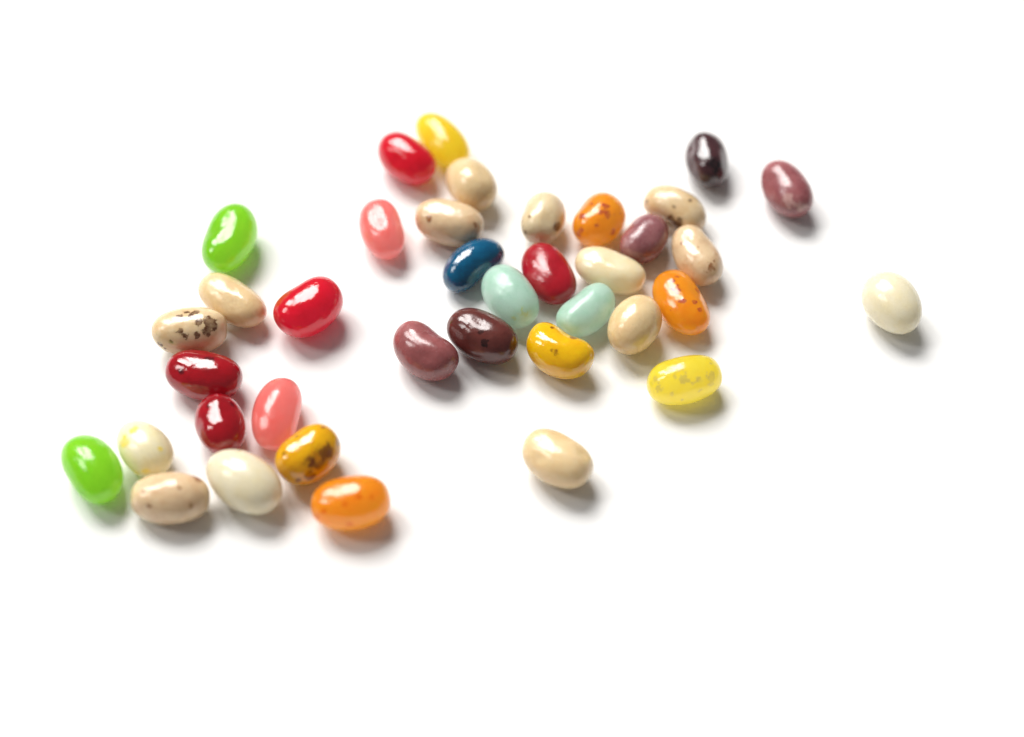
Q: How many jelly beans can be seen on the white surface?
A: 38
